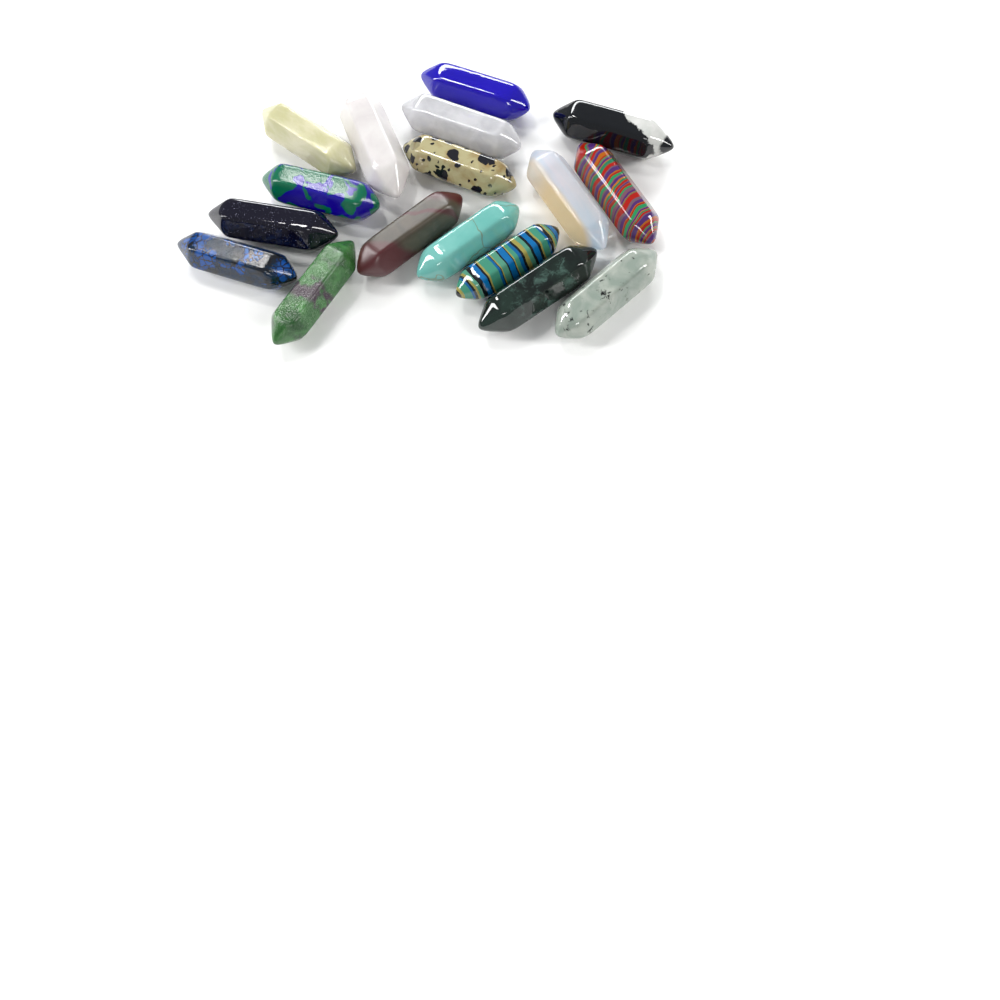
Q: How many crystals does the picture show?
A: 17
